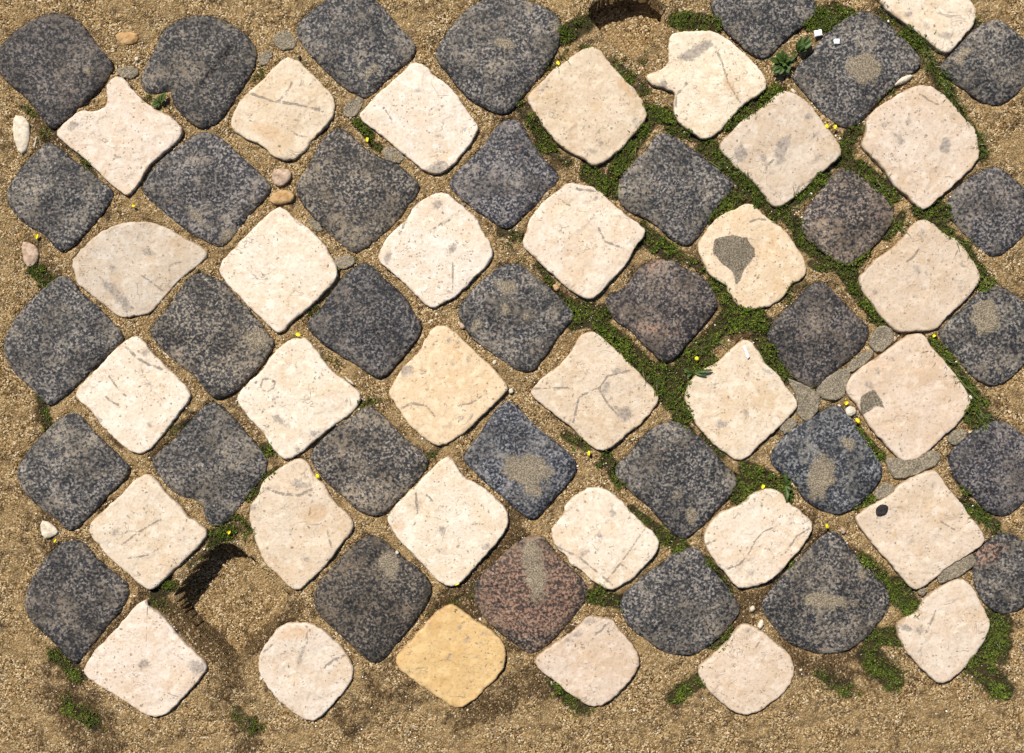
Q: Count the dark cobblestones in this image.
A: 34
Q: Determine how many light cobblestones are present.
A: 32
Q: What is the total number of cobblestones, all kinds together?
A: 66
